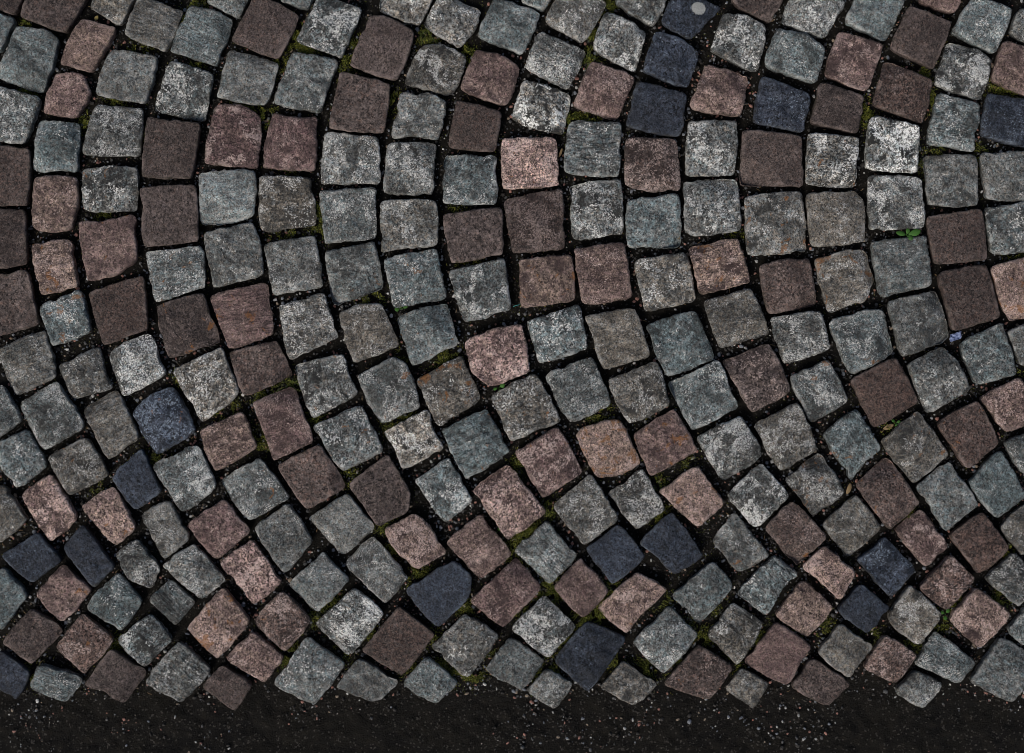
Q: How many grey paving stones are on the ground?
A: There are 151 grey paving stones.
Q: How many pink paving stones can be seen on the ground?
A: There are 45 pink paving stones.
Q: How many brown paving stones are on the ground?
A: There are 43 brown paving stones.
